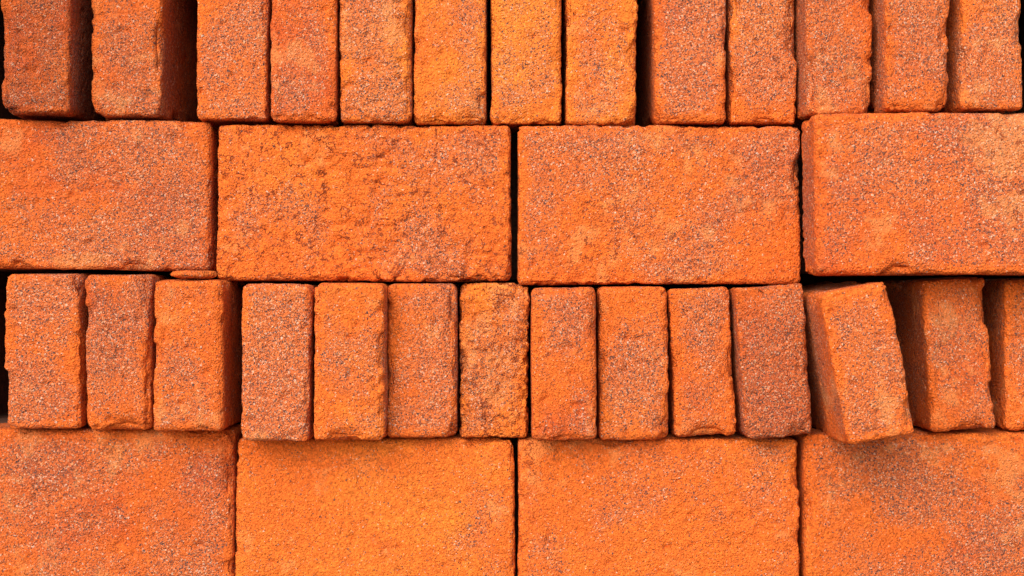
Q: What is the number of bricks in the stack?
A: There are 35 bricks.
